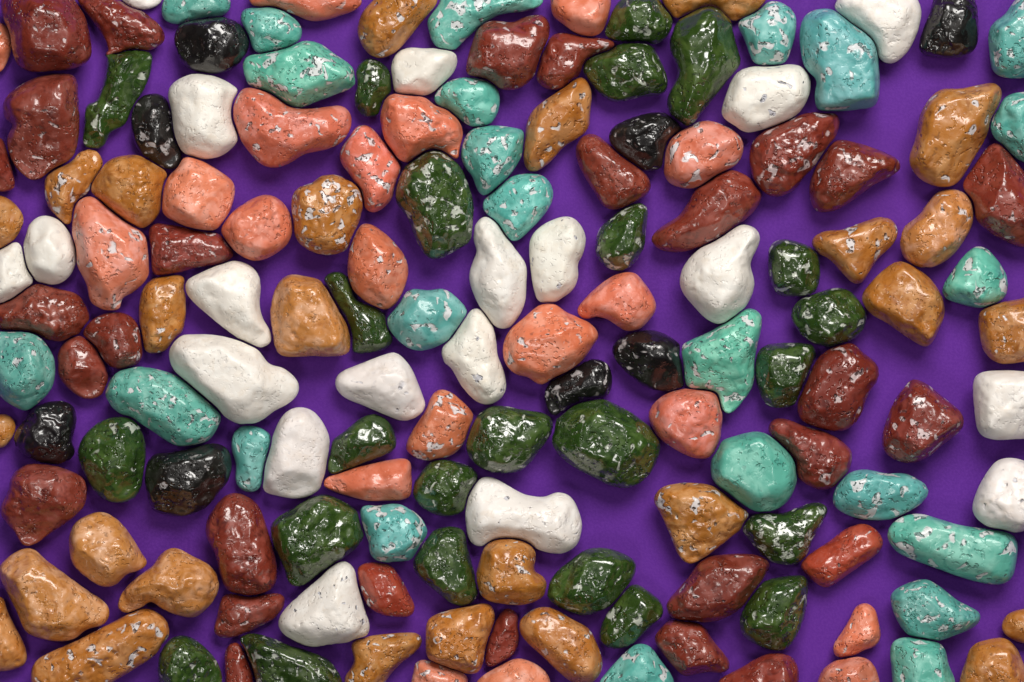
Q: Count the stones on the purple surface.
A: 150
